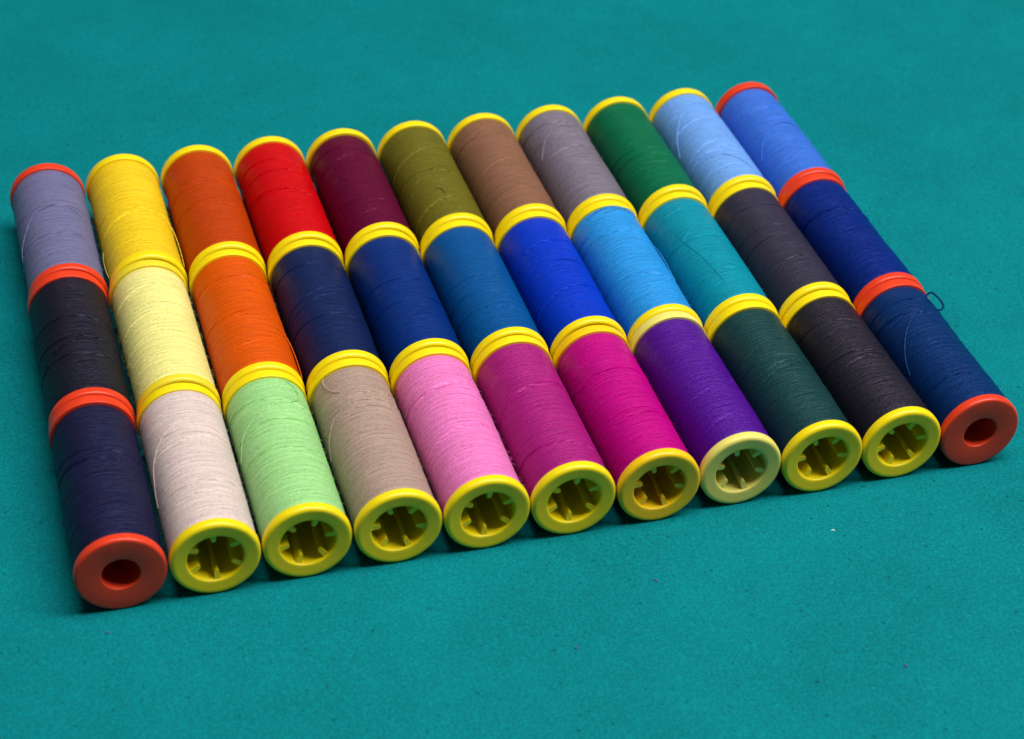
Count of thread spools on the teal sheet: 33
